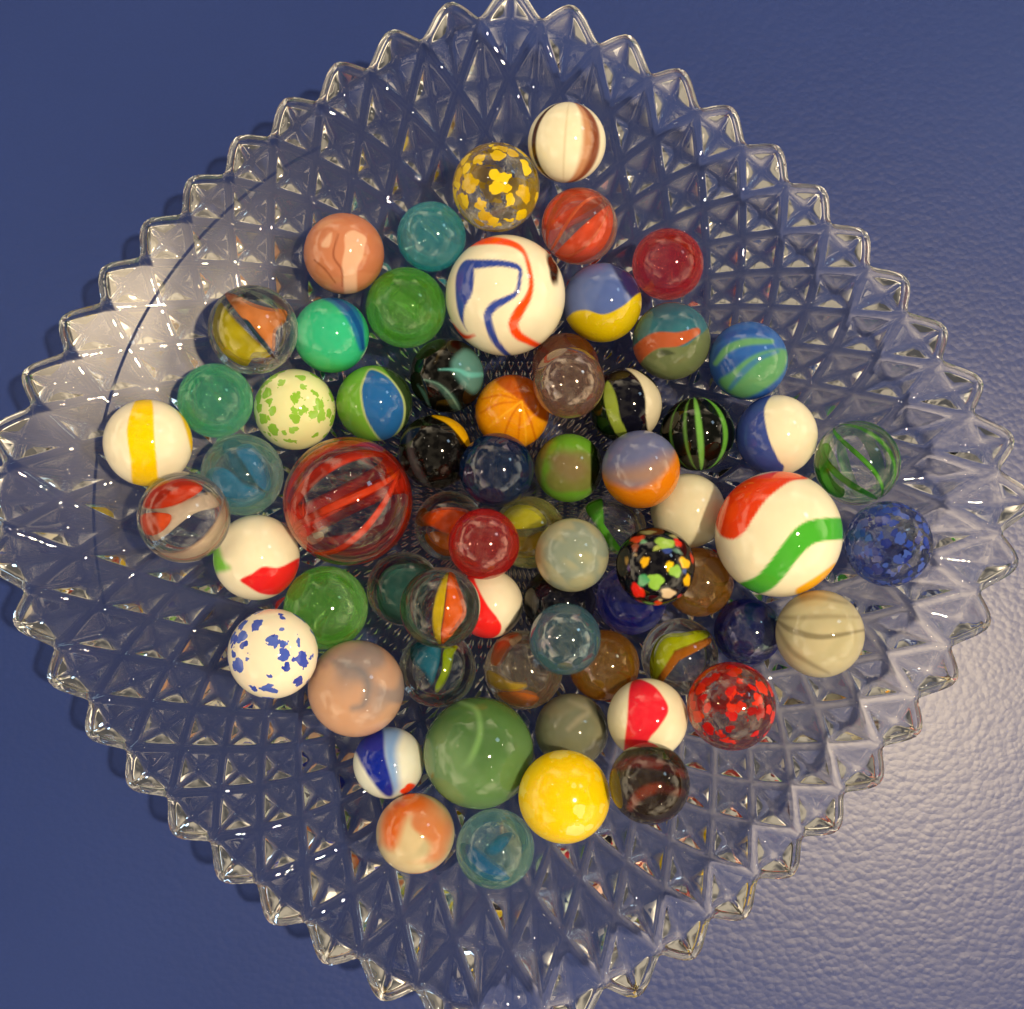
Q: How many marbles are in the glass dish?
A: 67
